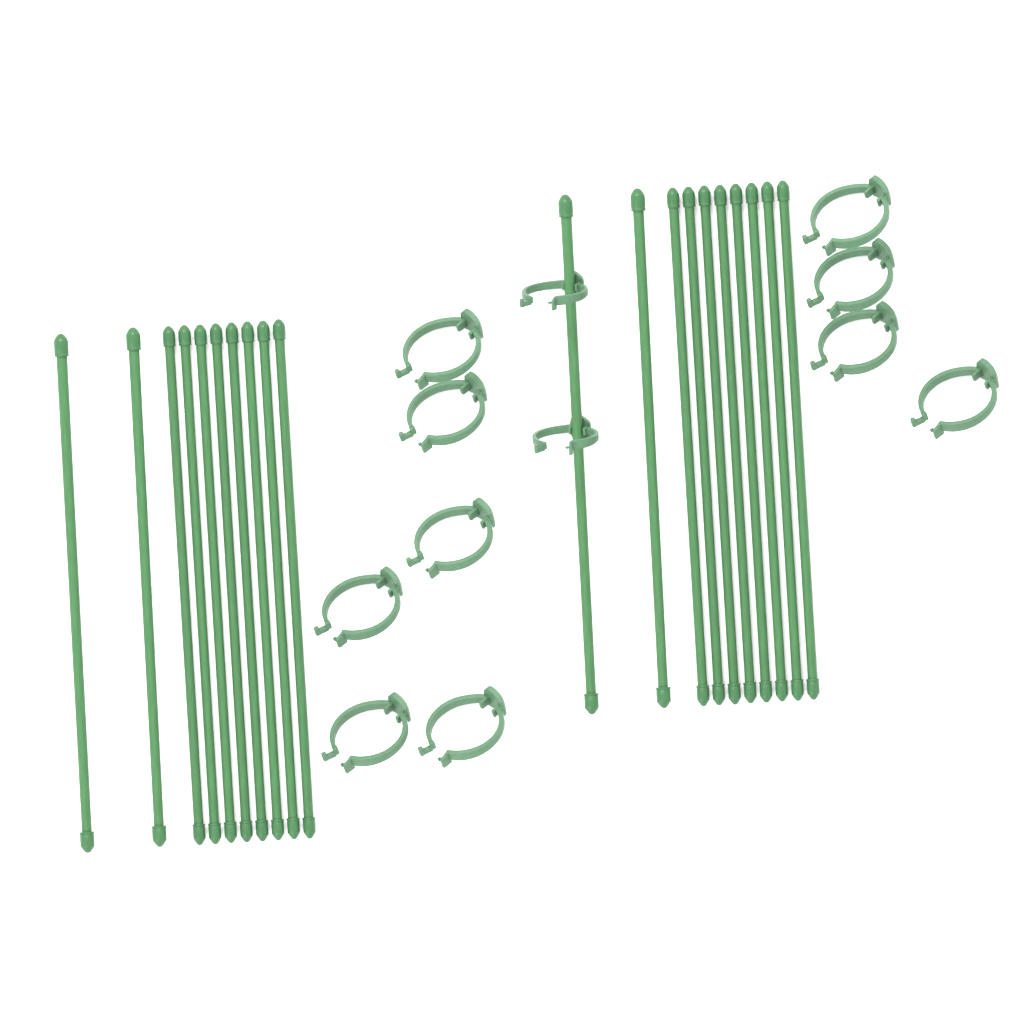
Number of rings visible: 12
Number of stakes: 20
